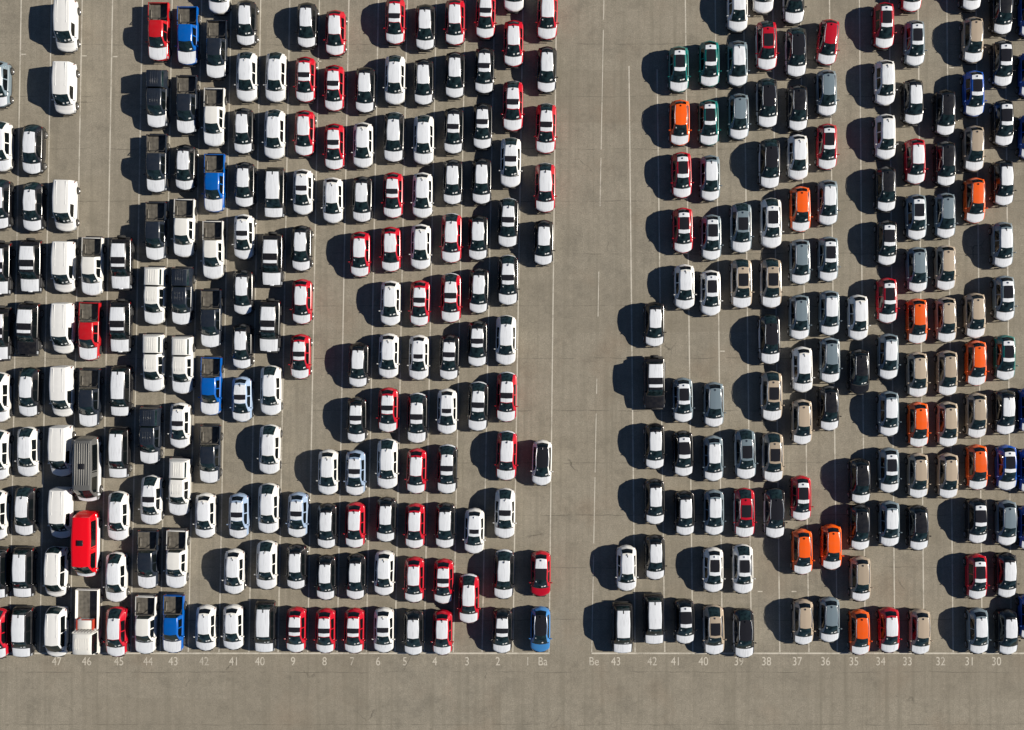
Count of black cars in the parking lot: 98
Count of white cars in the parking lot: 56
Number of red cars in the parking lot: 50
